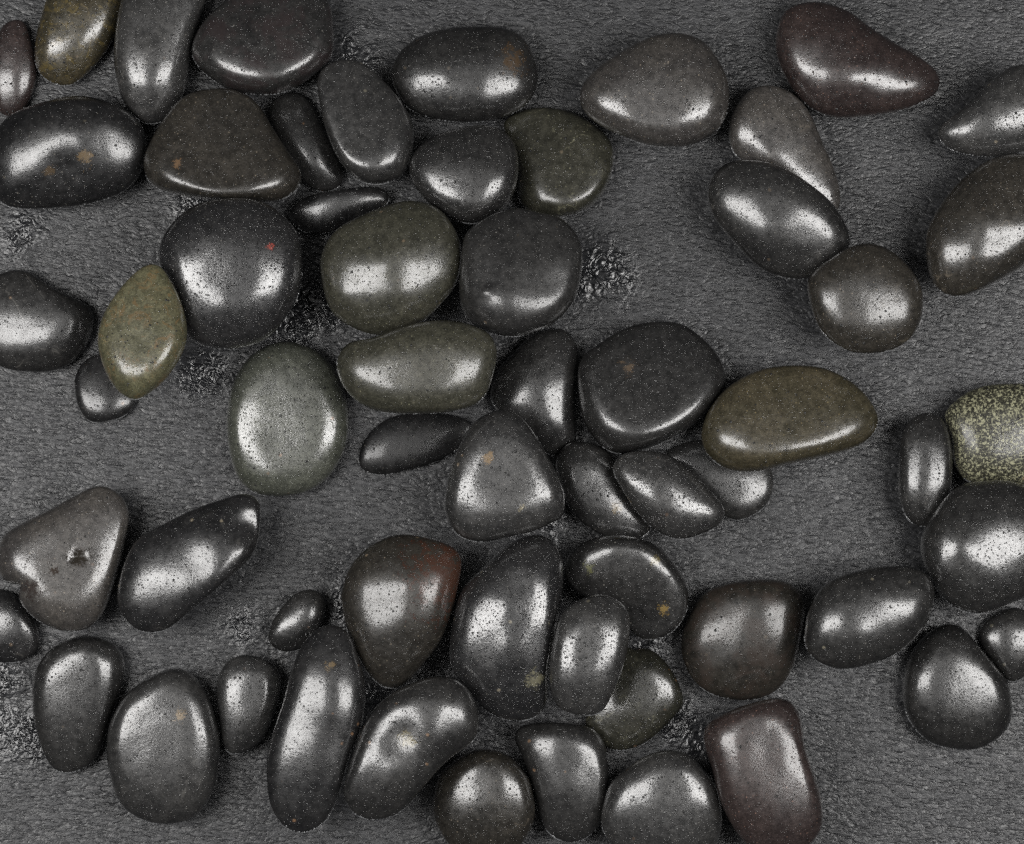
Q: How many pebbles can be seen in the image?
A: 60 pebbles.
